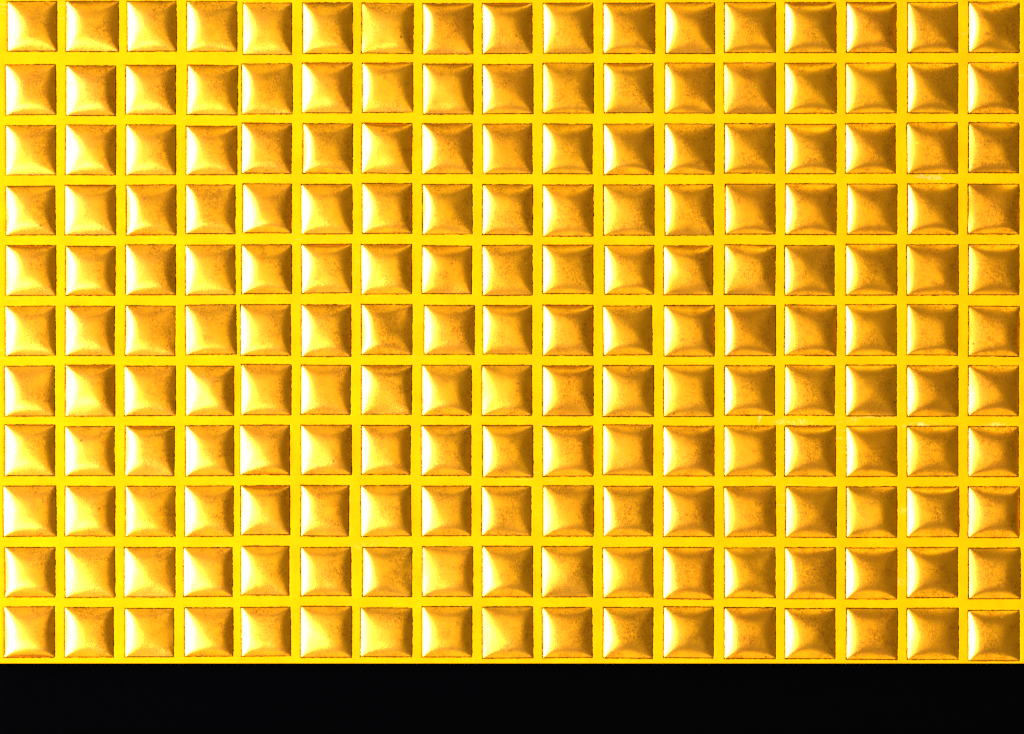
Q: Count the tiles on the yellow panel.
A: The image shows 187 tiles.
